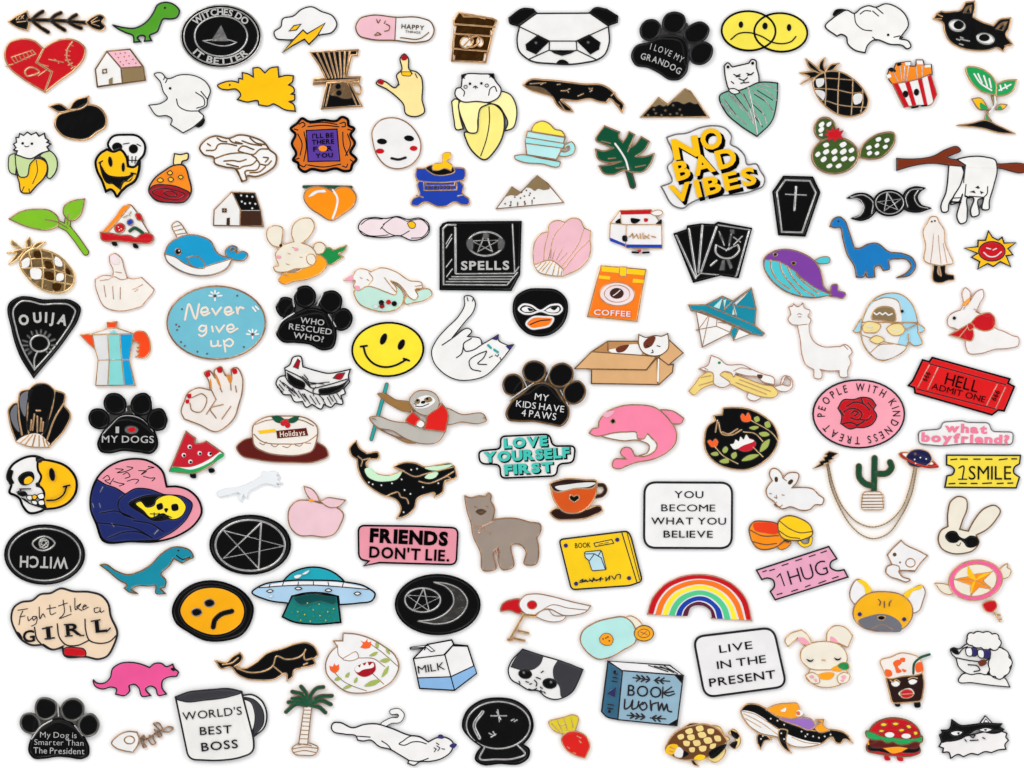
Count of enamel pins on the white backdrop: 137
